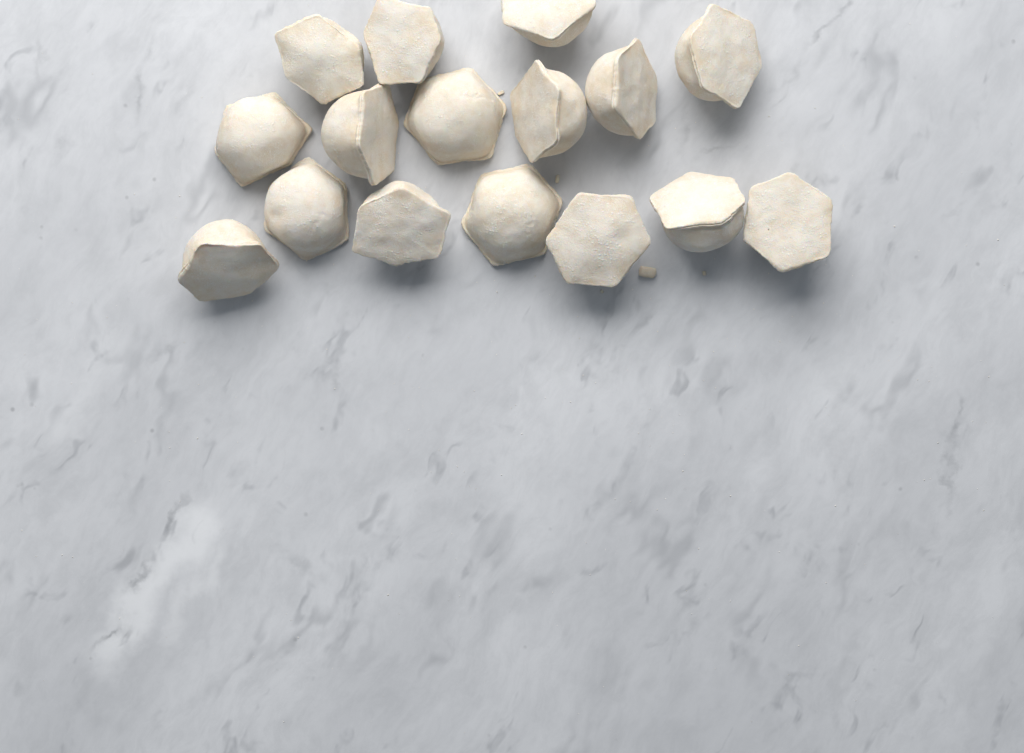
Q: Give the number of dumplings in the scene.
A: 16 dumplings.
